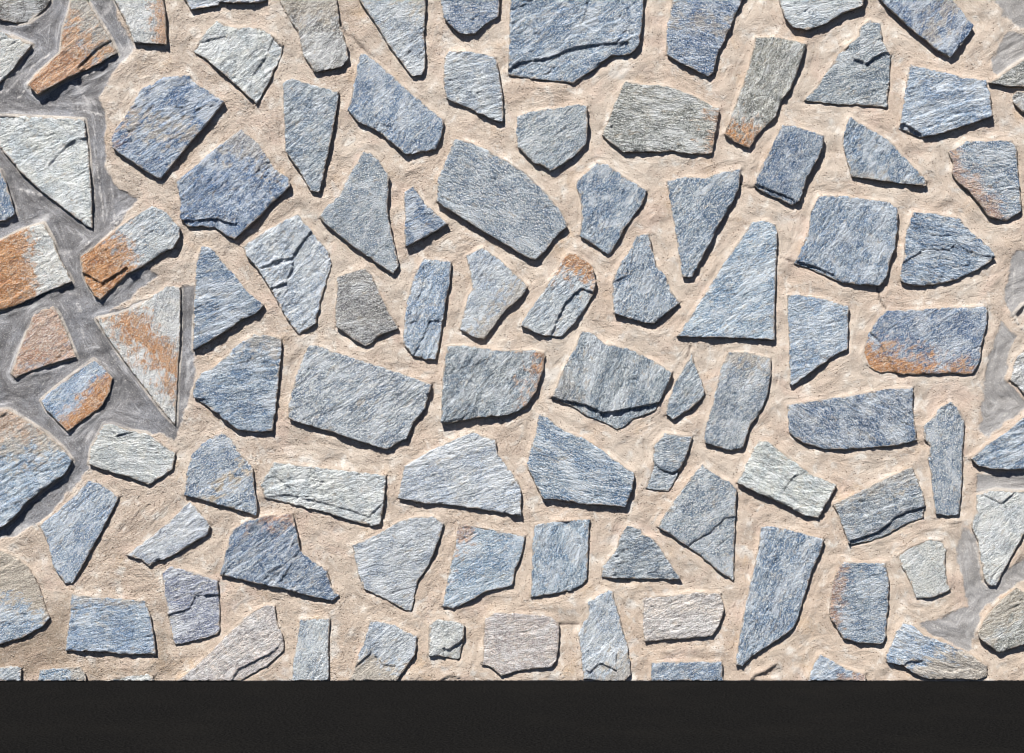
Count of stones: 100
